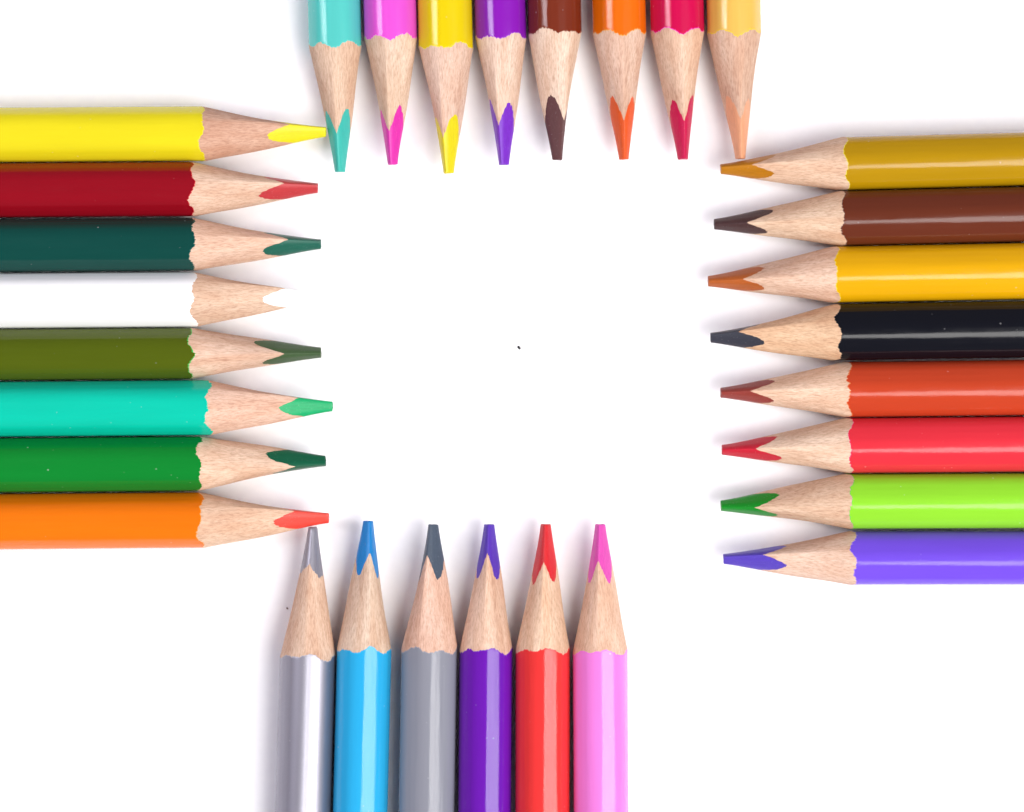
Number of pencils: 30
